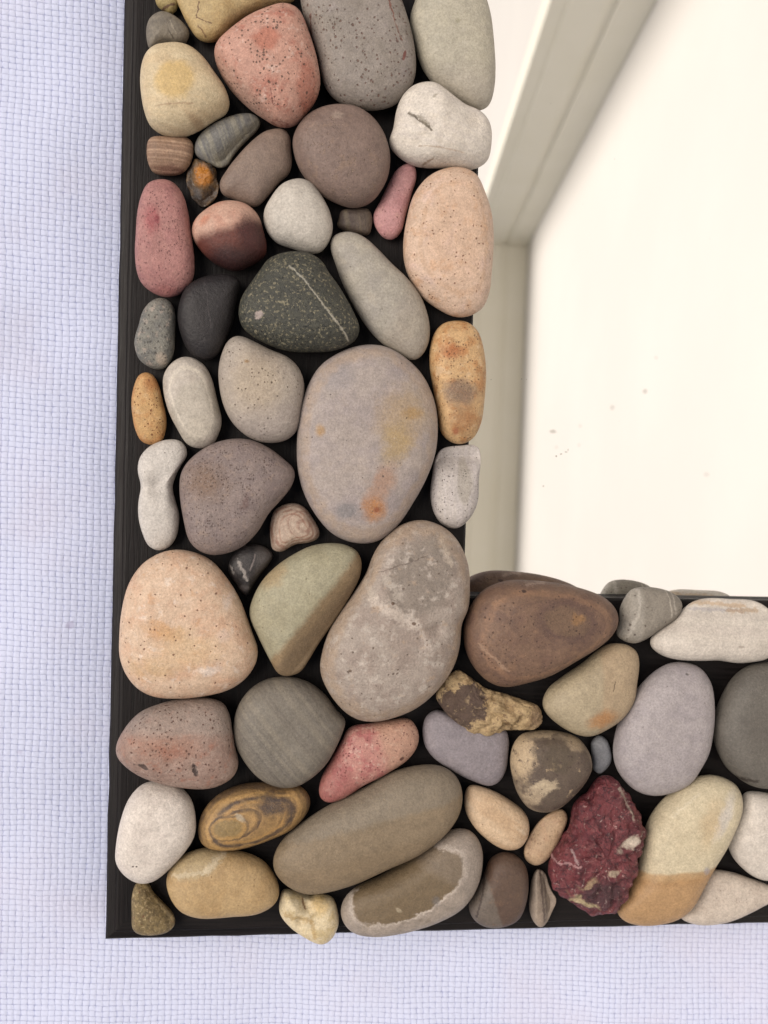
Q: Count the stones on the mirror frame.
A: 64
